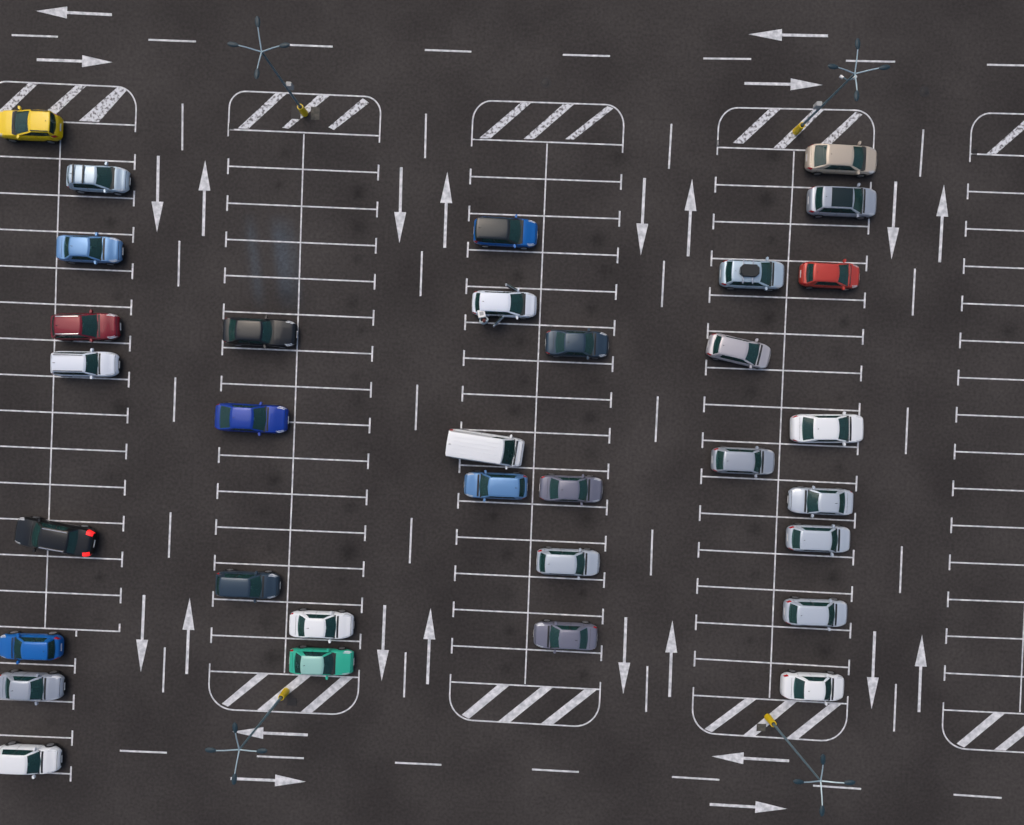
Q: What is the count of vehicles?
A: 33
